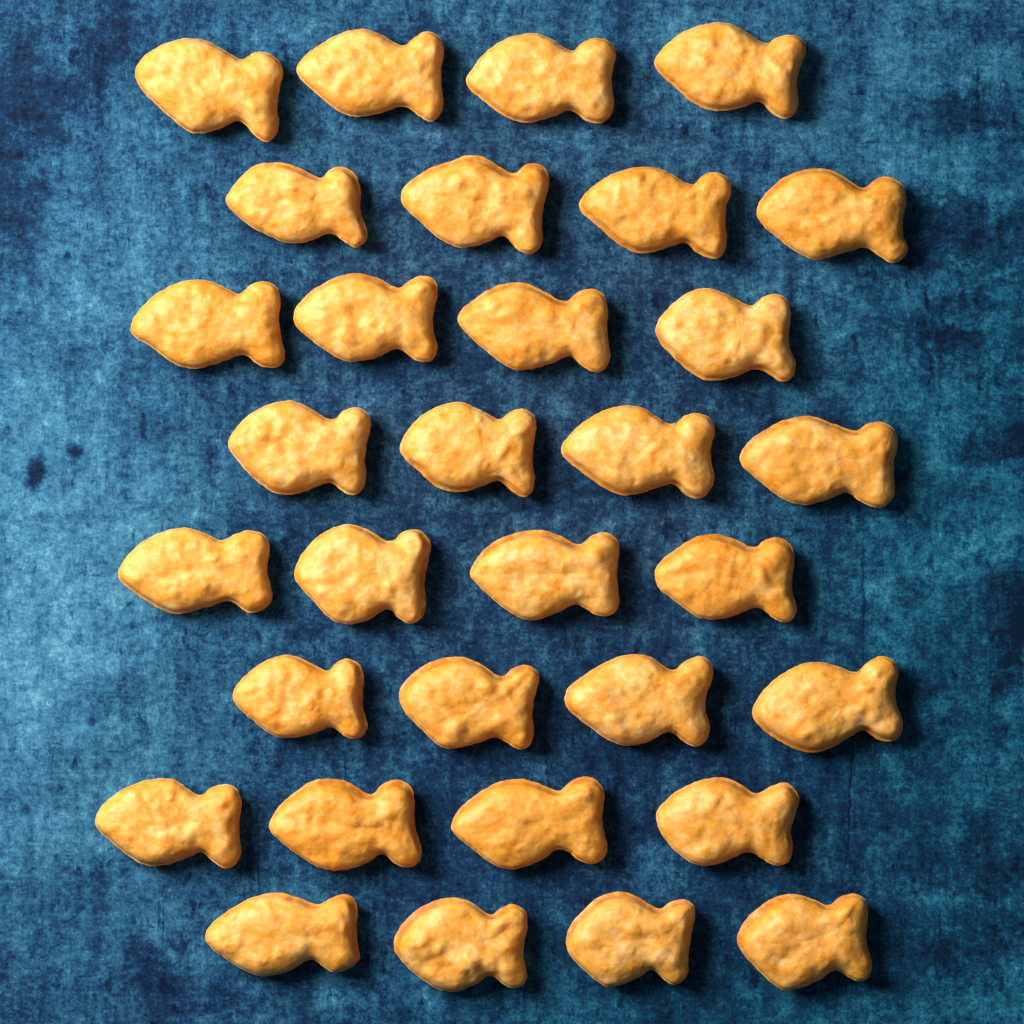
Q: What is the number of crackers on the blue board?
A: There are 32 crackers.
